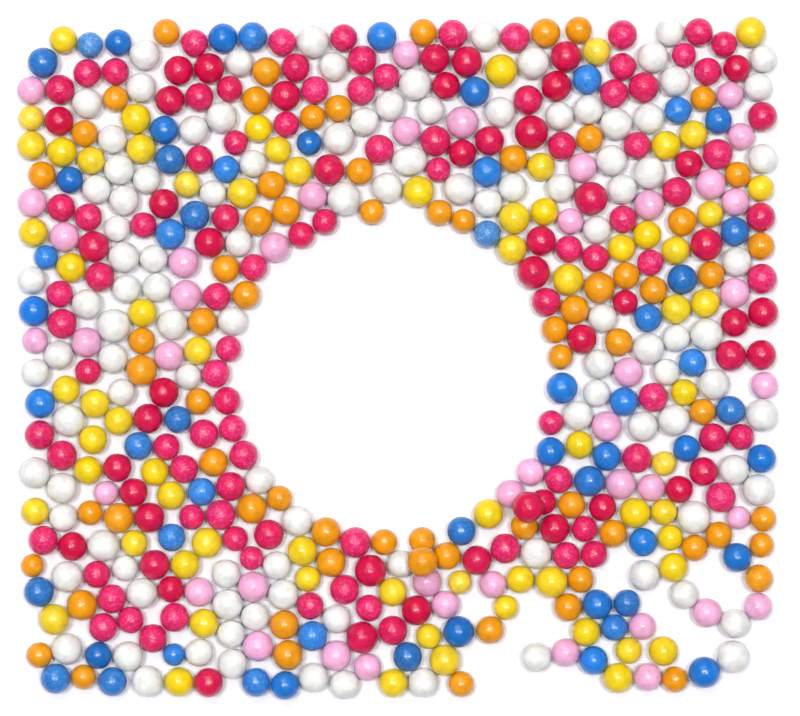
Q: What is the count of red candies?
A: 141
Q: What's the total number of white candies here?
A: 108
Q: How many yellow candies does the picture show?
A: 70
